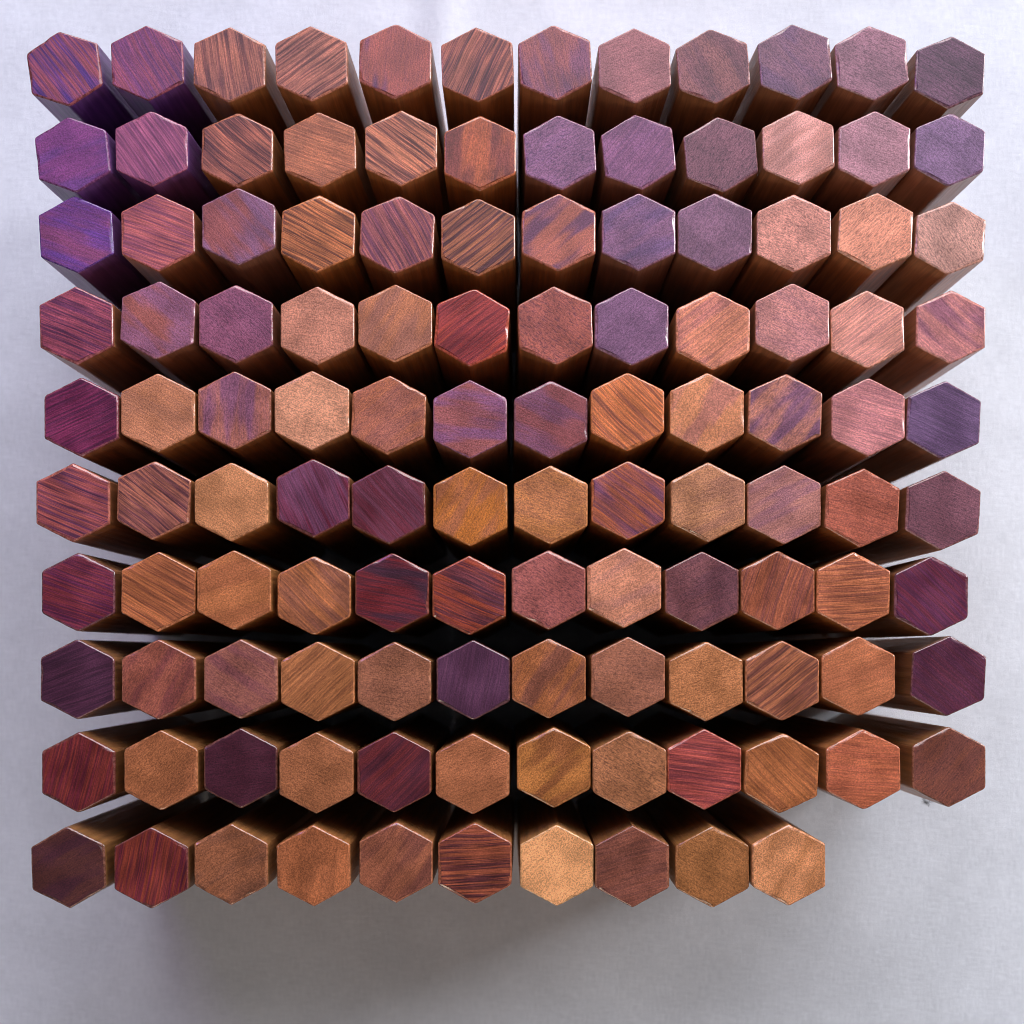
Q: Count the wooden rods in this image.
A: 118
